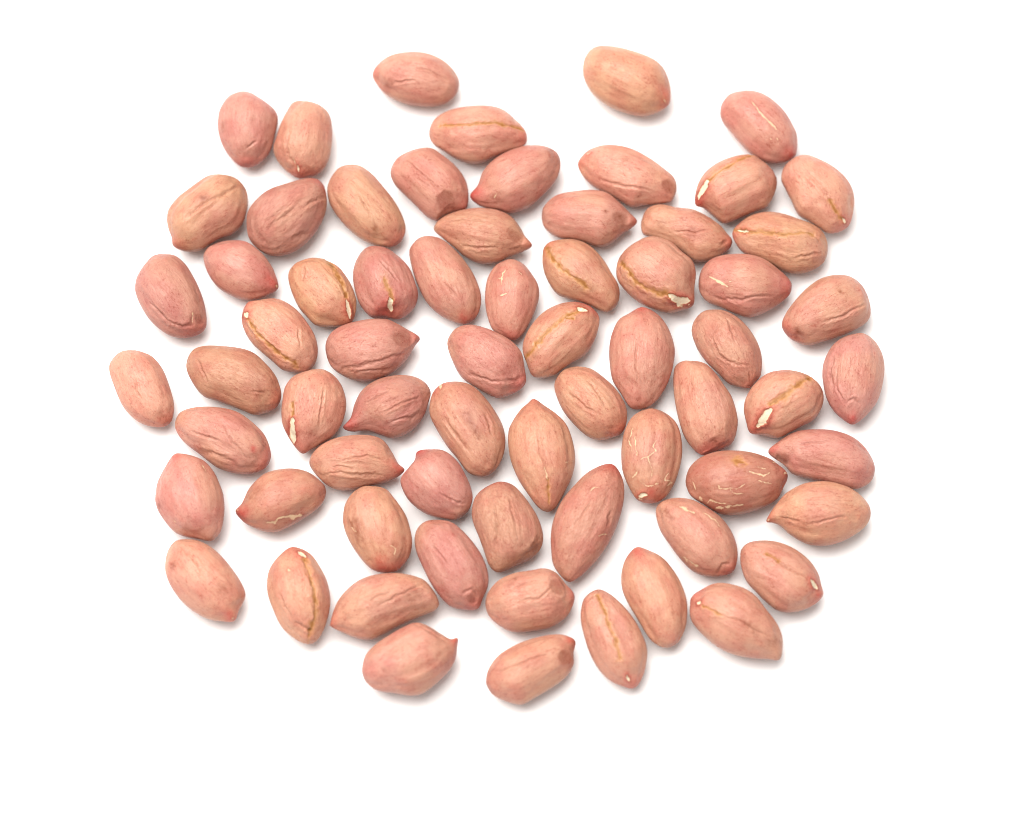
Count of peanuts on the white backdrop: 68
